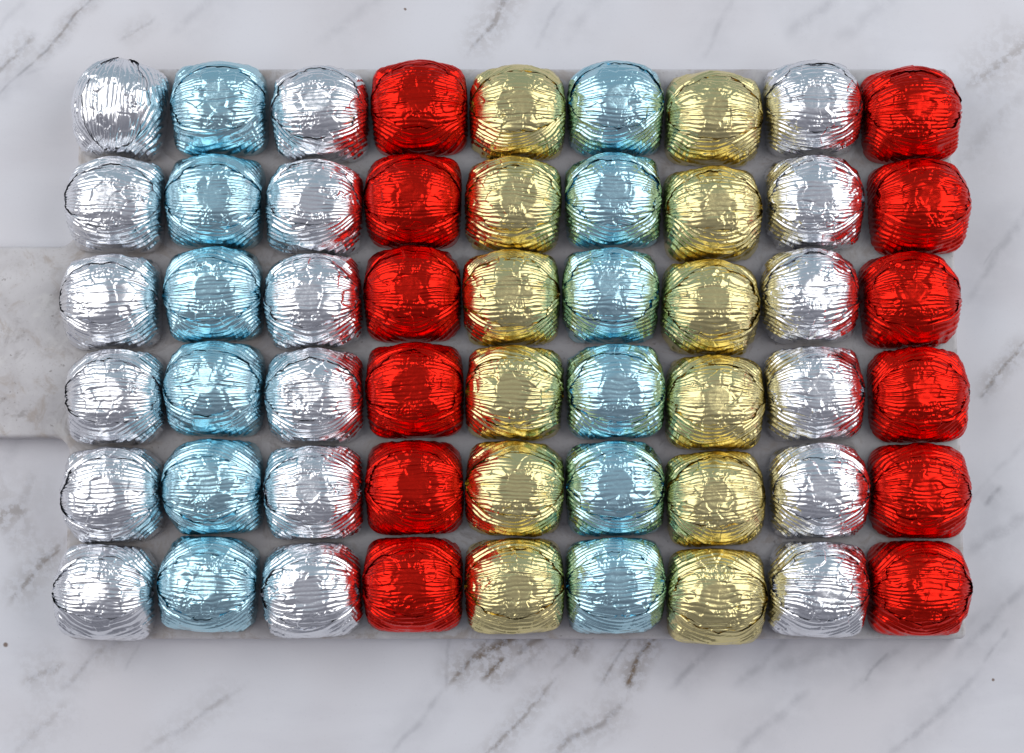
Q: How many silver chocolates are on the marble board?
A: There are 18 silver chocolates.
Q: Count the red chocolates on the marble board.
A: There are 12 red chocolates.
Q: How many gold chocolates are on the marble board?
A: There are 12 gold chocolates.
